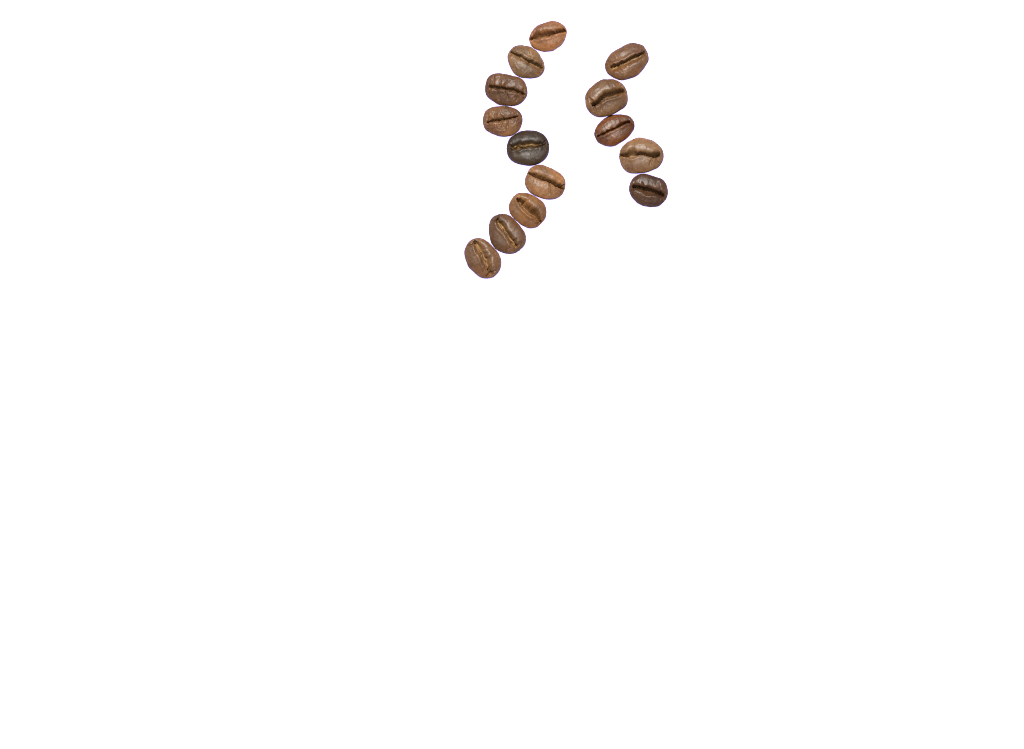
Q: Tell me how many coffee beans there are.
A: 14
